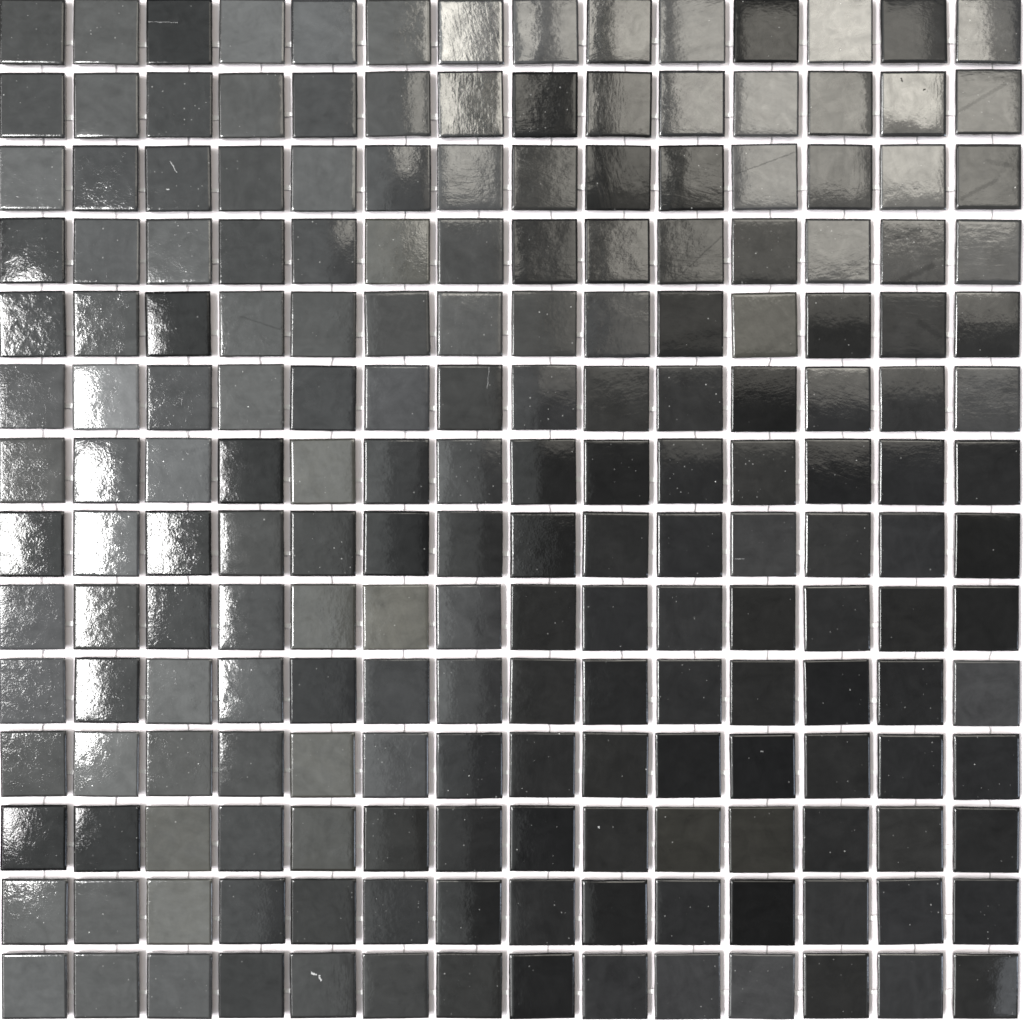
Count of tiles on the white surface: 196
